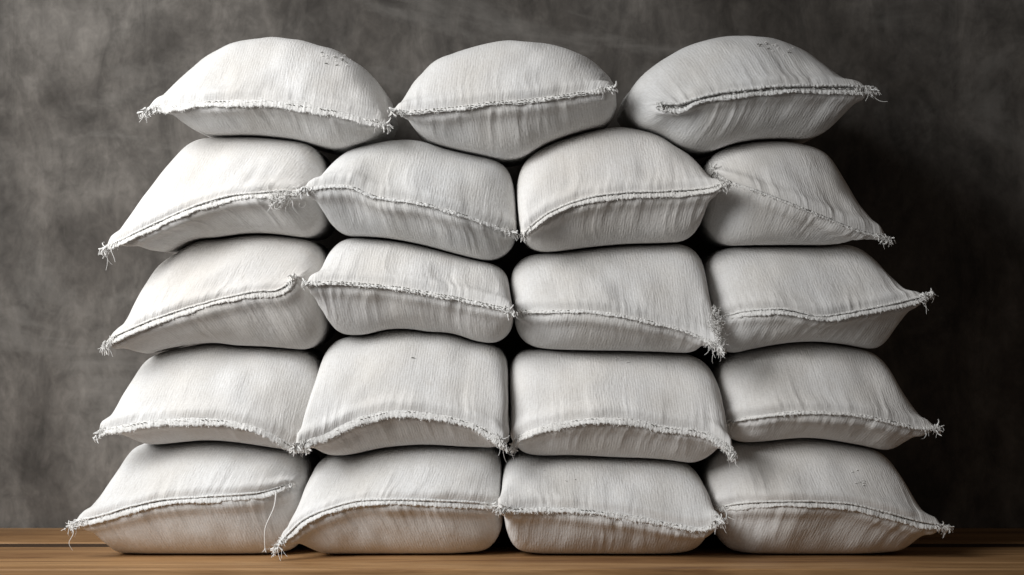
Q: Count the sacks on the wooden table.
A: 19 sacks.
